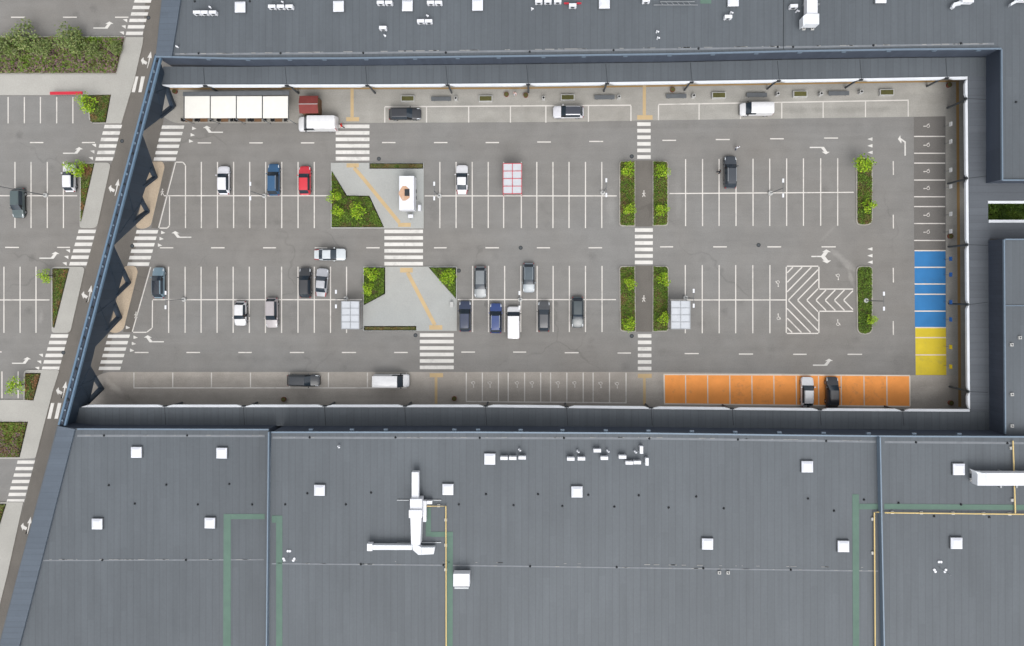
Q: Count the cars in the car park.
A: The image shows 24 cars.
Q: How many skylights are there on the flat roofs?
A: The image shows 20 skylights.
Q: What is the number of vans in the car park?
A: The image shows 4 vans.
